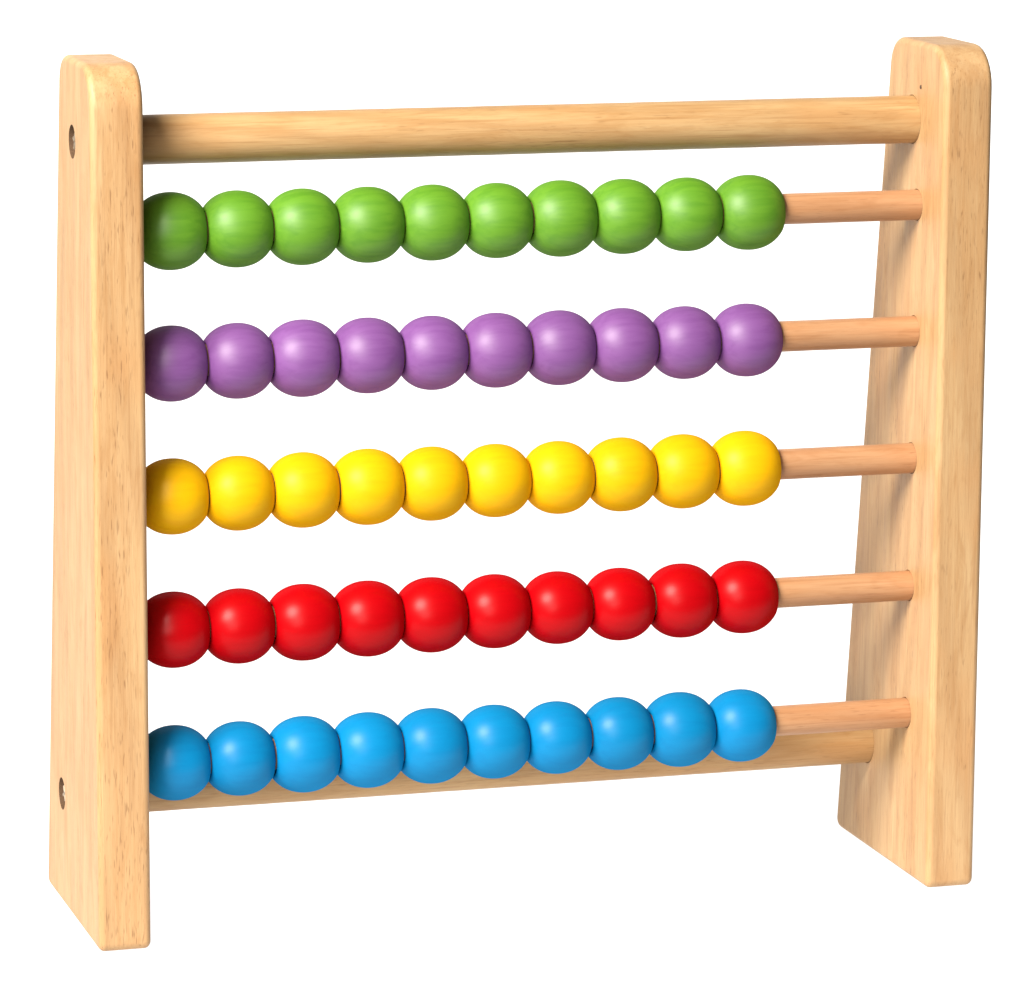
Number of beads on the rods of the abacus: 50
